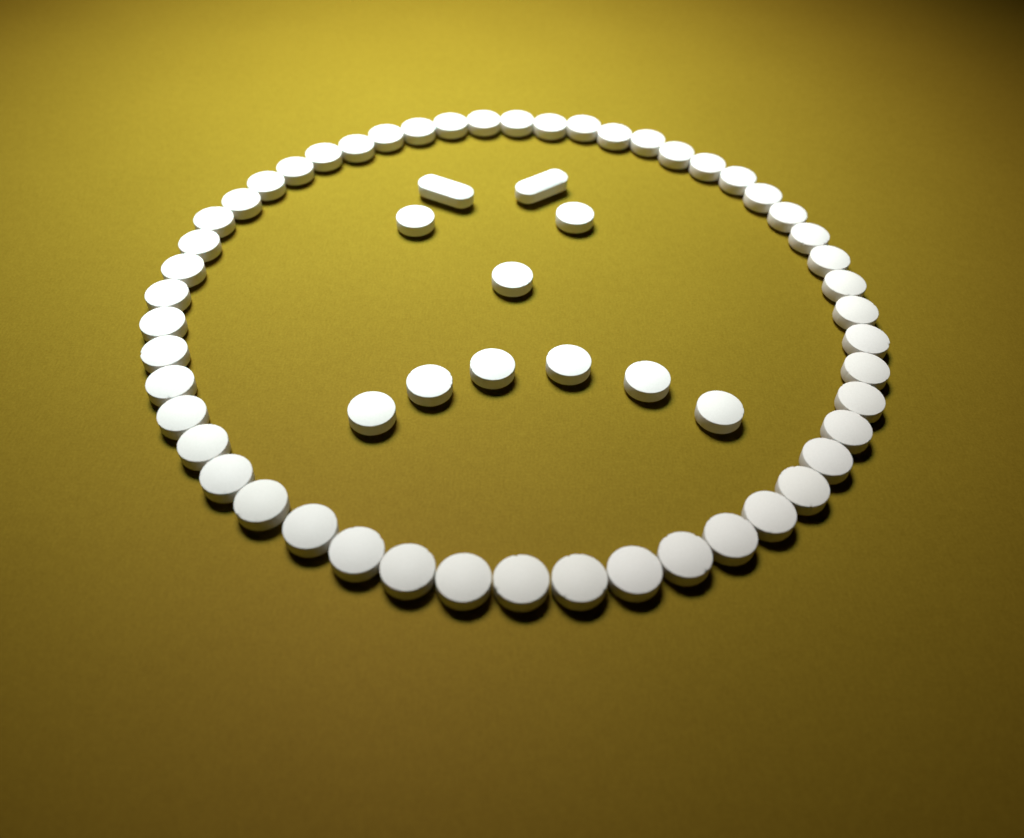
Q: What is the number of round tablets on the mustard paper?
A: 59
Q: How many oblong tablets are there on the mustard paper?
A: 2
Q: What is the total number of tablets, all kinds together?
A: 61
